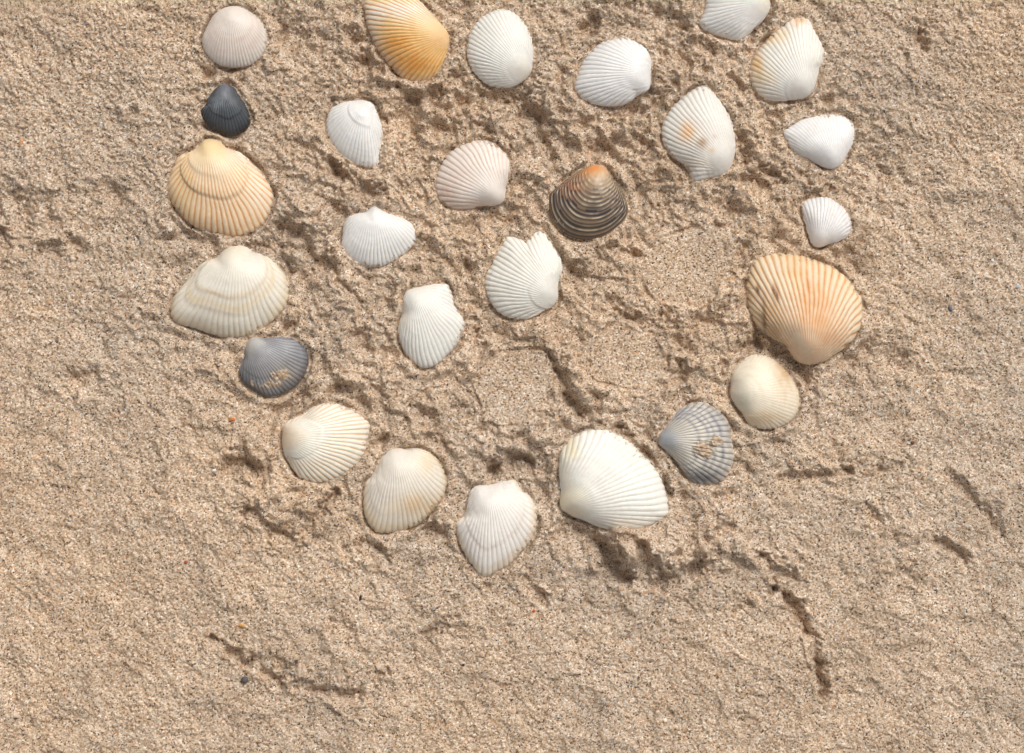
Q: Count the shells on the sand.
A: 26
